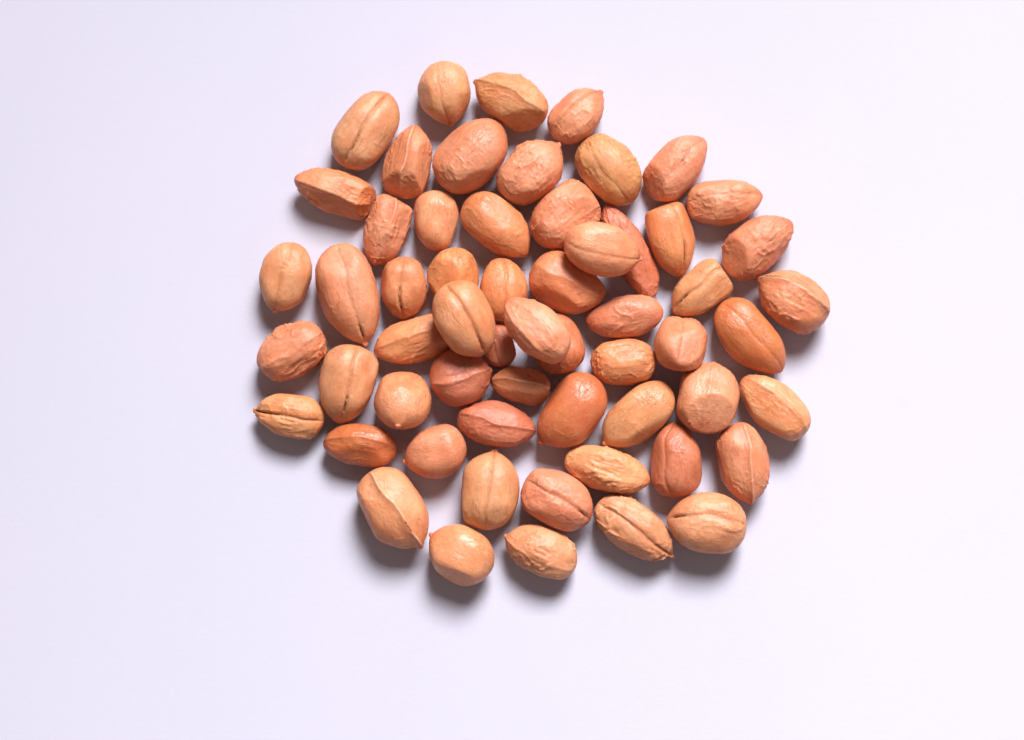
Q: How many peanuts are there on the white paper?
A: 59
